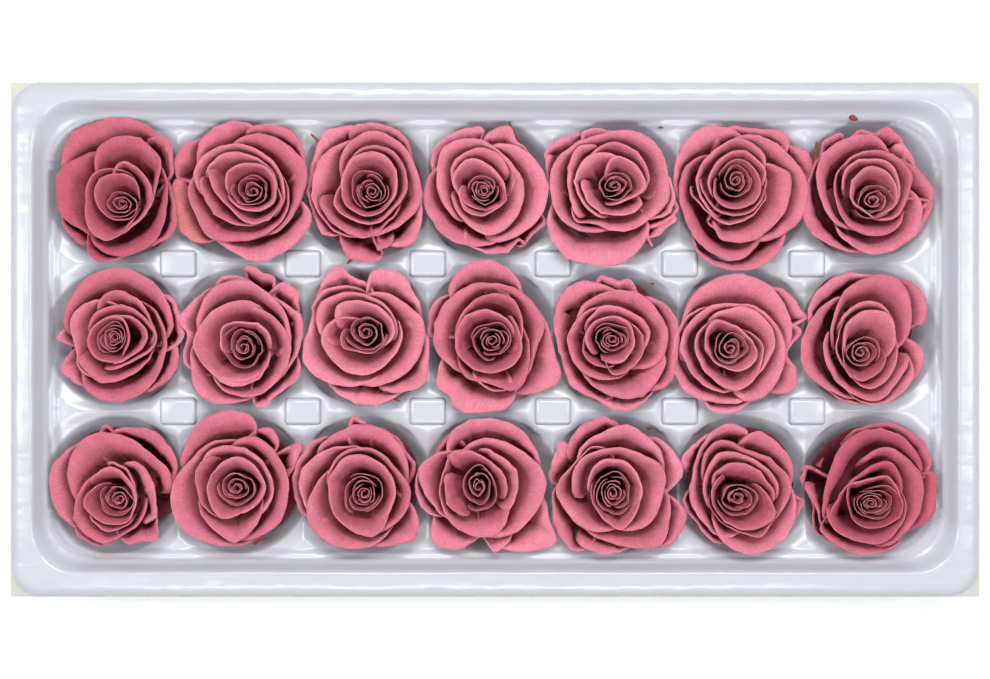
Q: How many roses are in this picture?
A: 21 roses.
